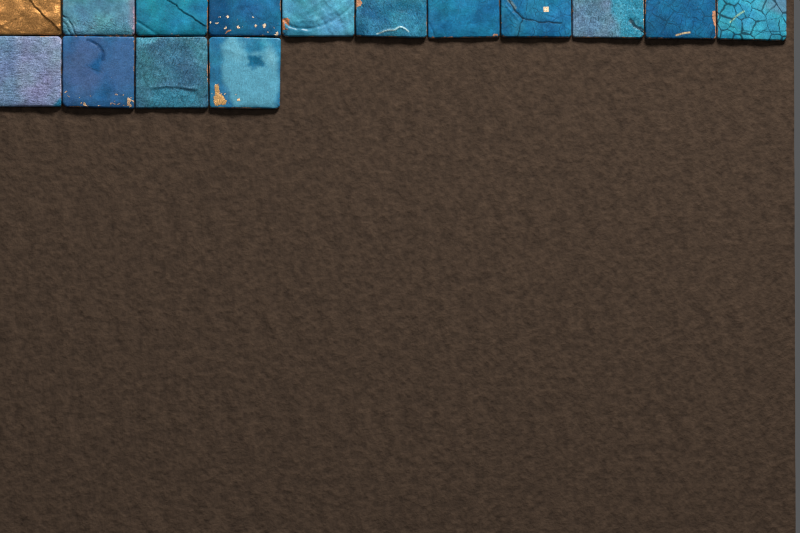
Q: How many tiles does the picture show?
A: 15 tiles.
